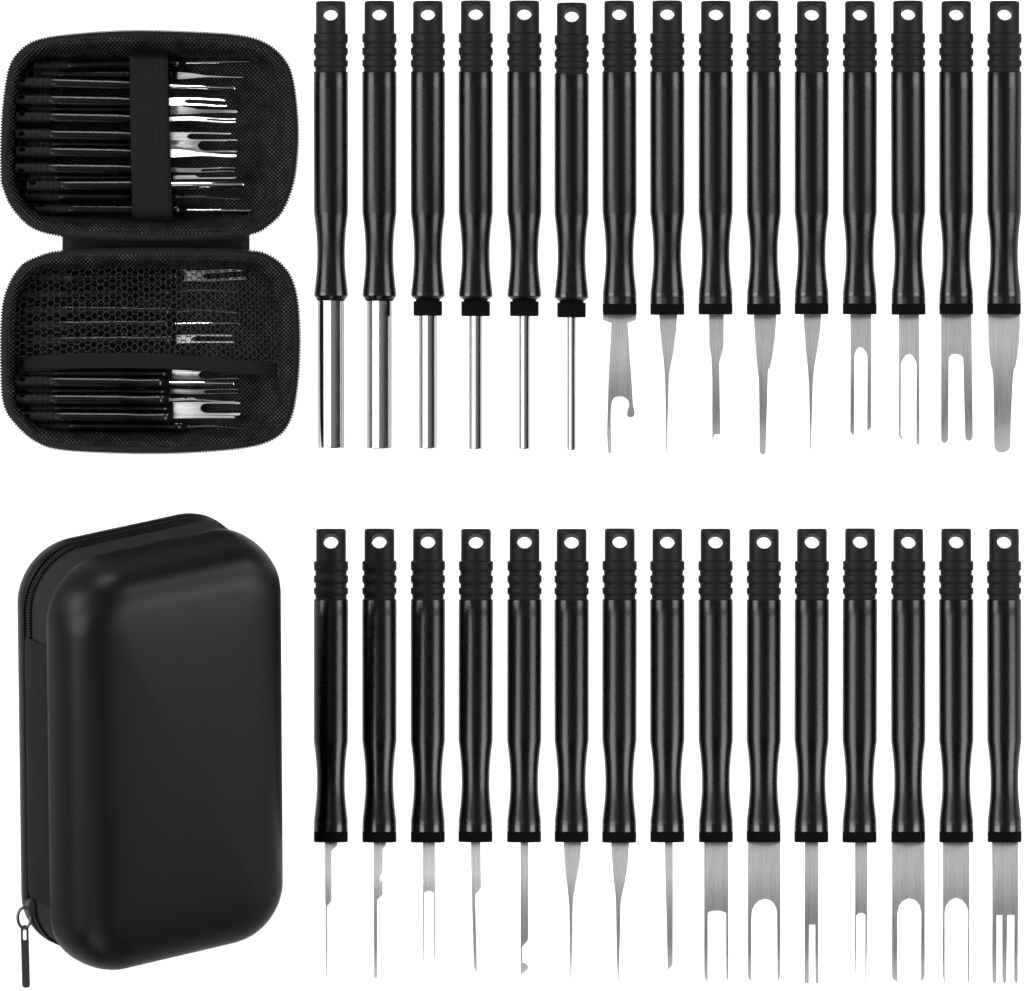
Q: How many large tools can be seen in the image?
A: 30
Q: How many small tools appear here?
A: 26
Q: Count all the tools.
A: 56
